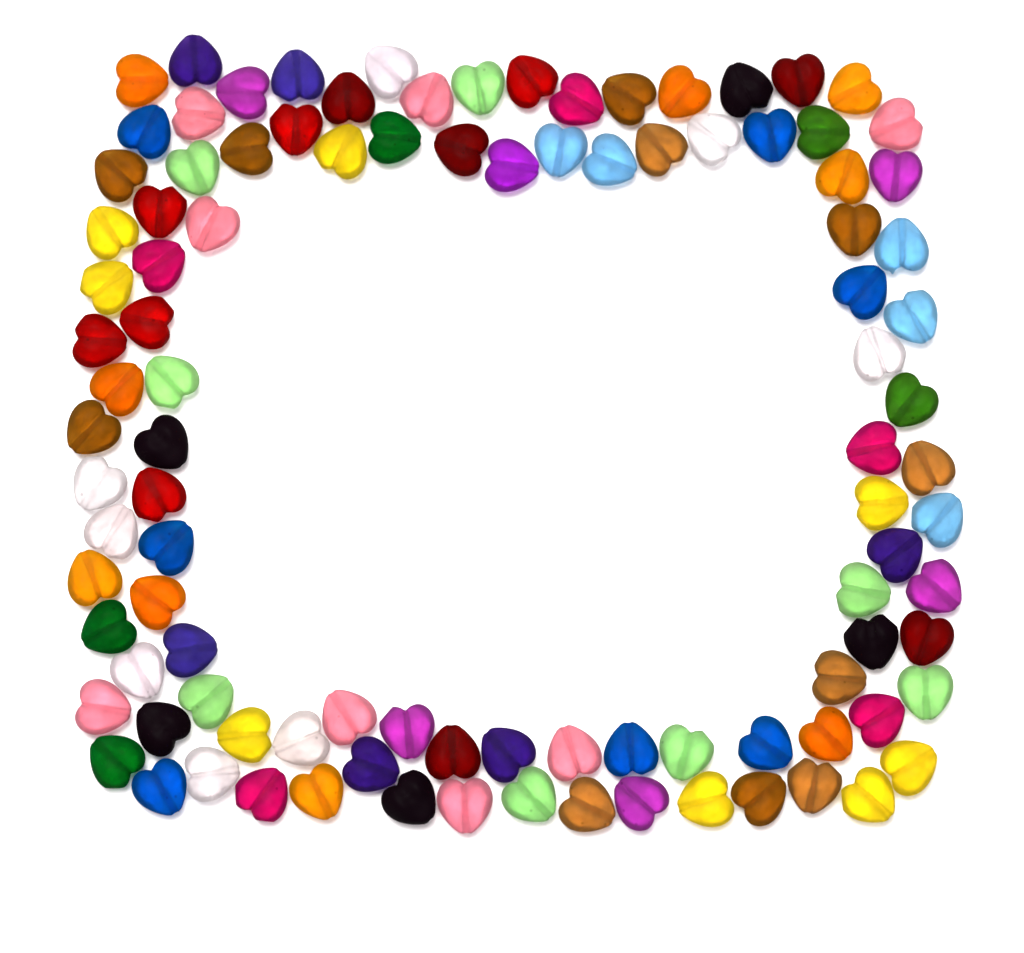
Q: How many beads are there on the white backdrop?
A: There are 102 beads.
